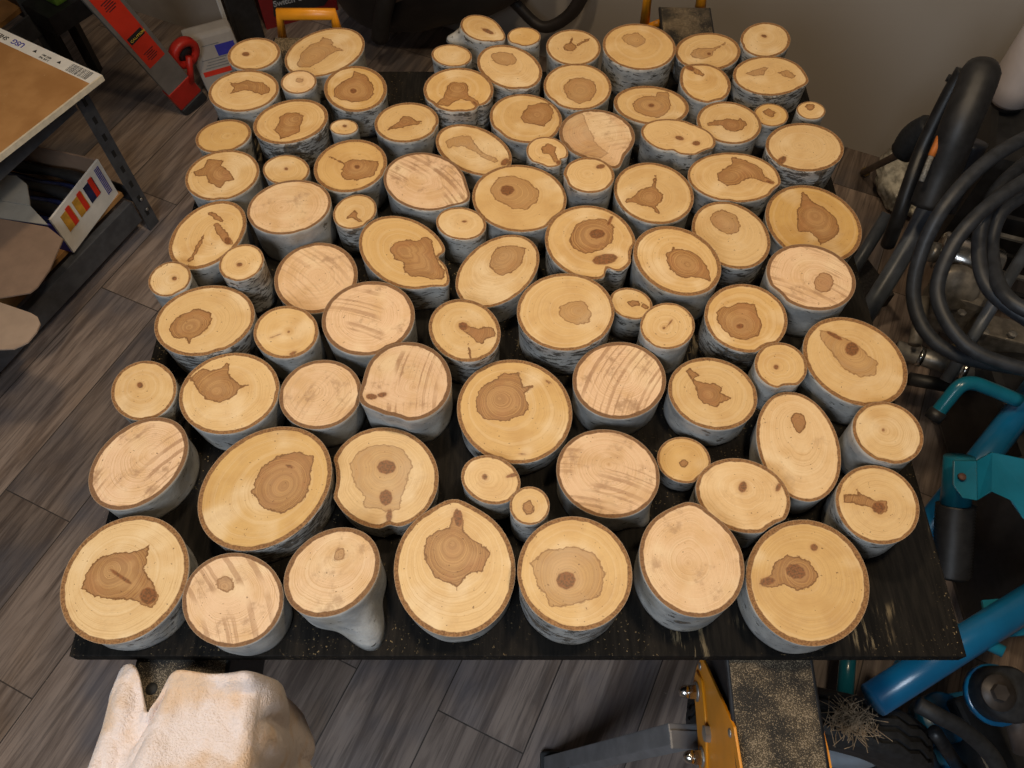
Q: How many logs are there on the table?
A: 88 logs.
